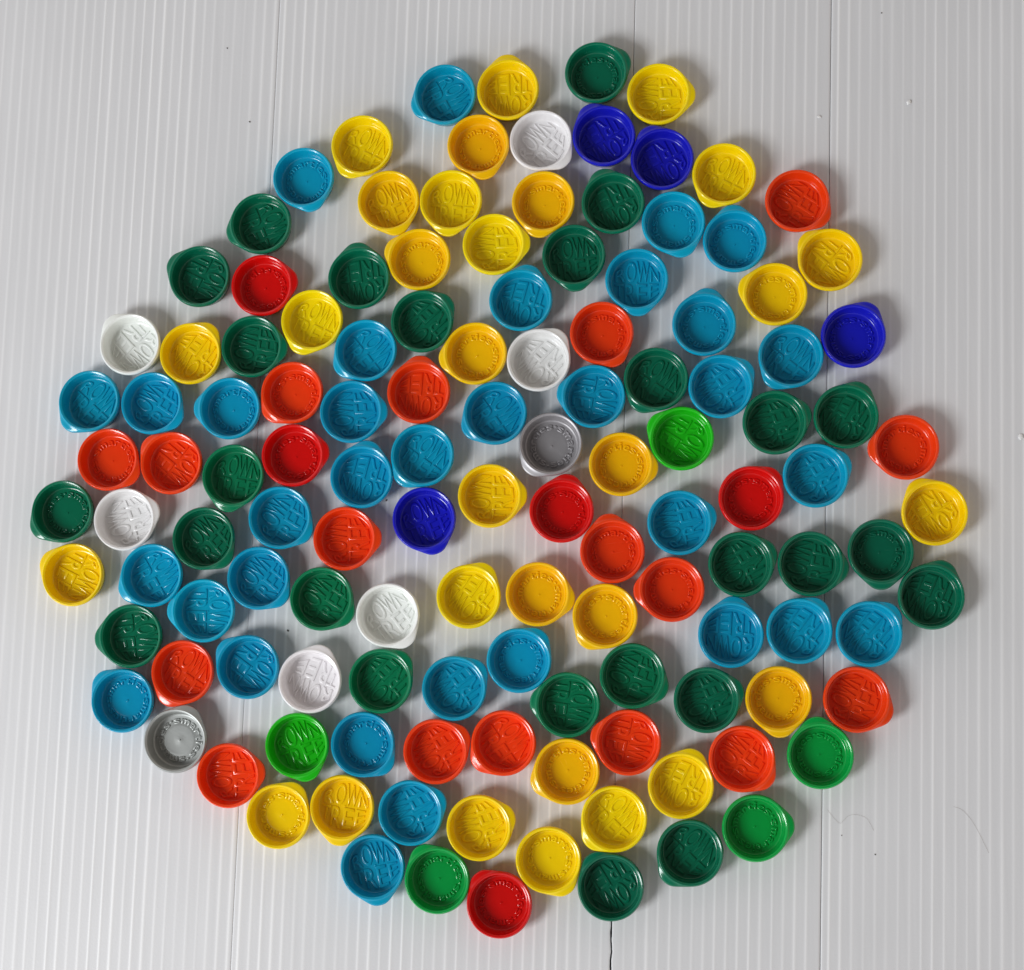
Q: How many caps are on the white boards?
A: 129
